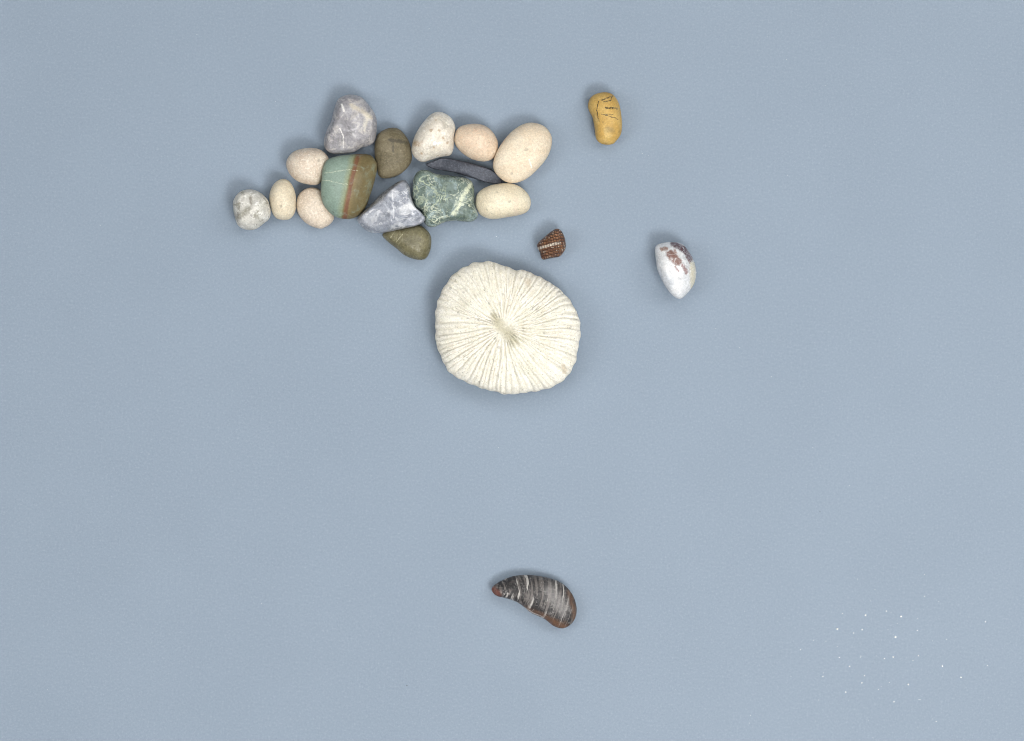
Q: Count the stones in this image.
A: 16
